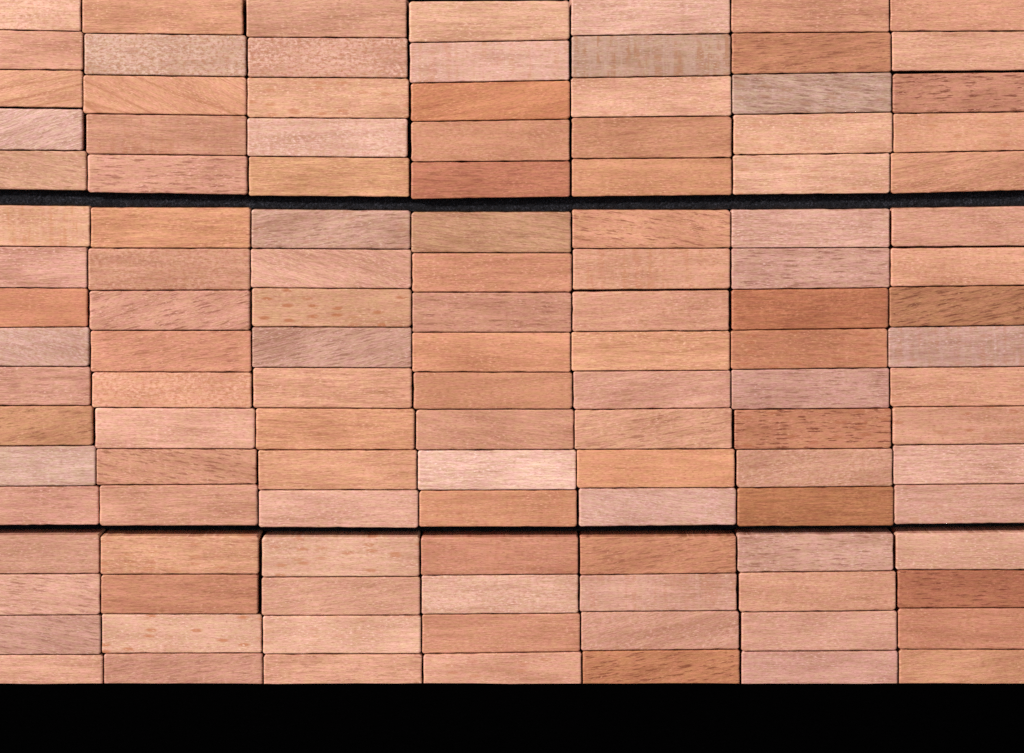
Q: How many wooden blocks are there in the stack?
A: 119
